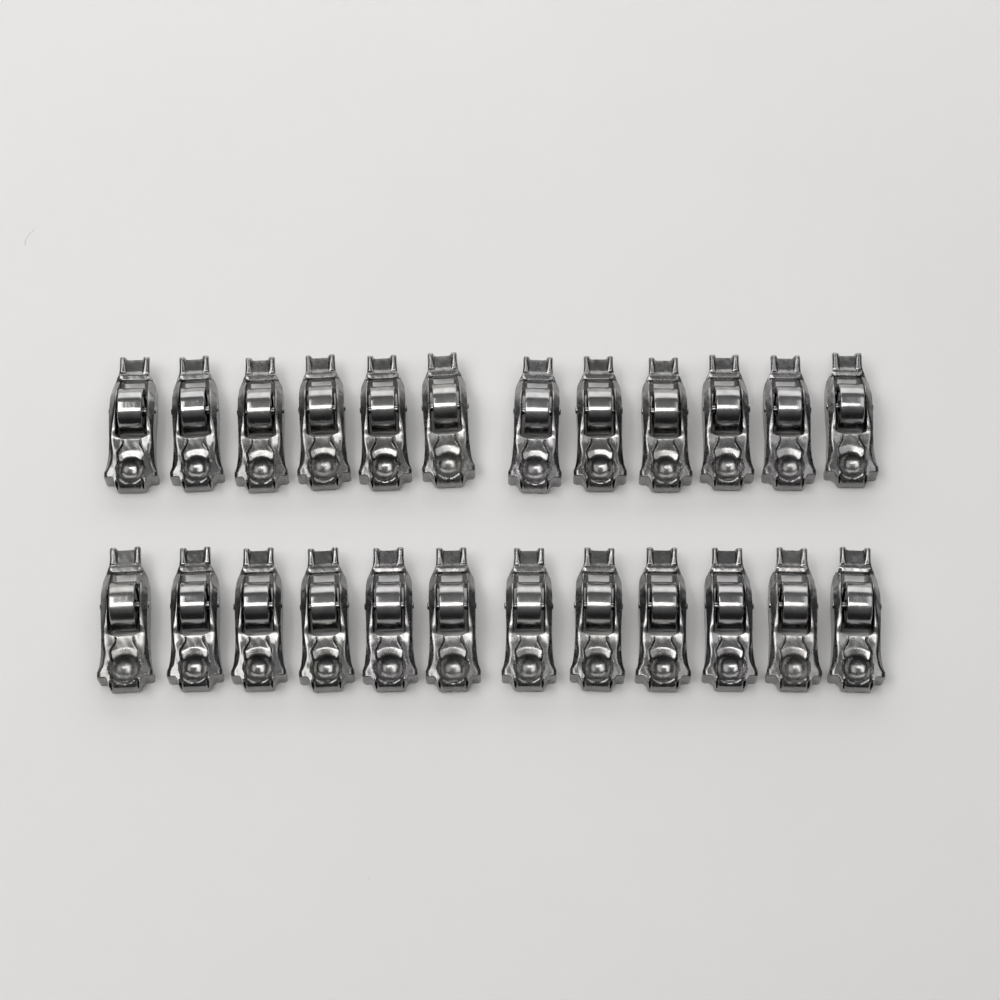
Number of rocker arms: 24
